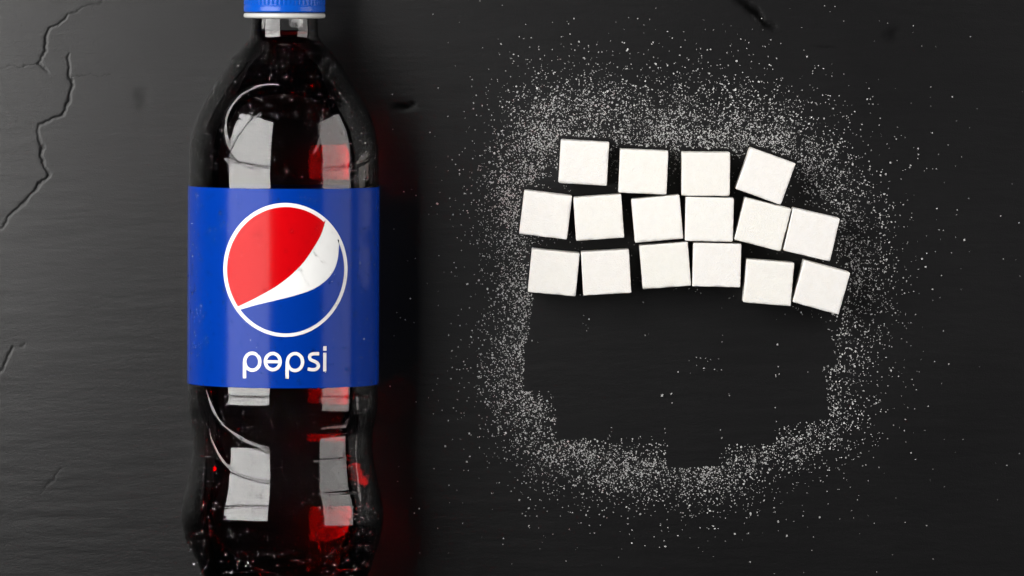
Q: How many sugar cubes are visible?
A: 16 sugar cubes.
